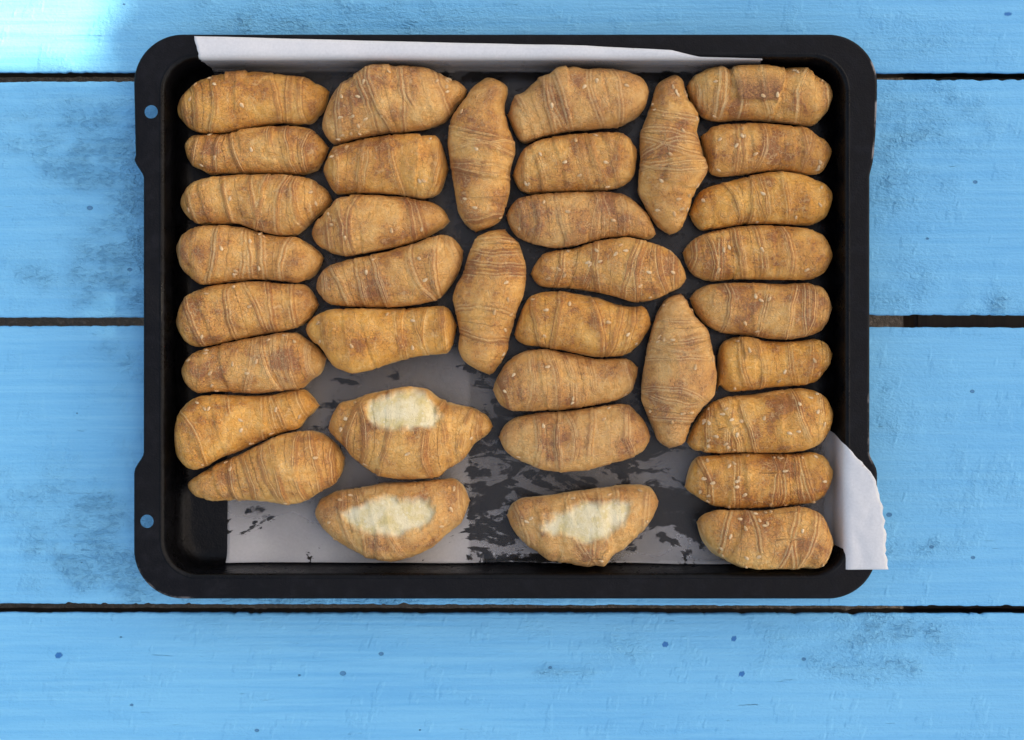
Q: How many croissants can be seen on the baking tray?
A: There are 36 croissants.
